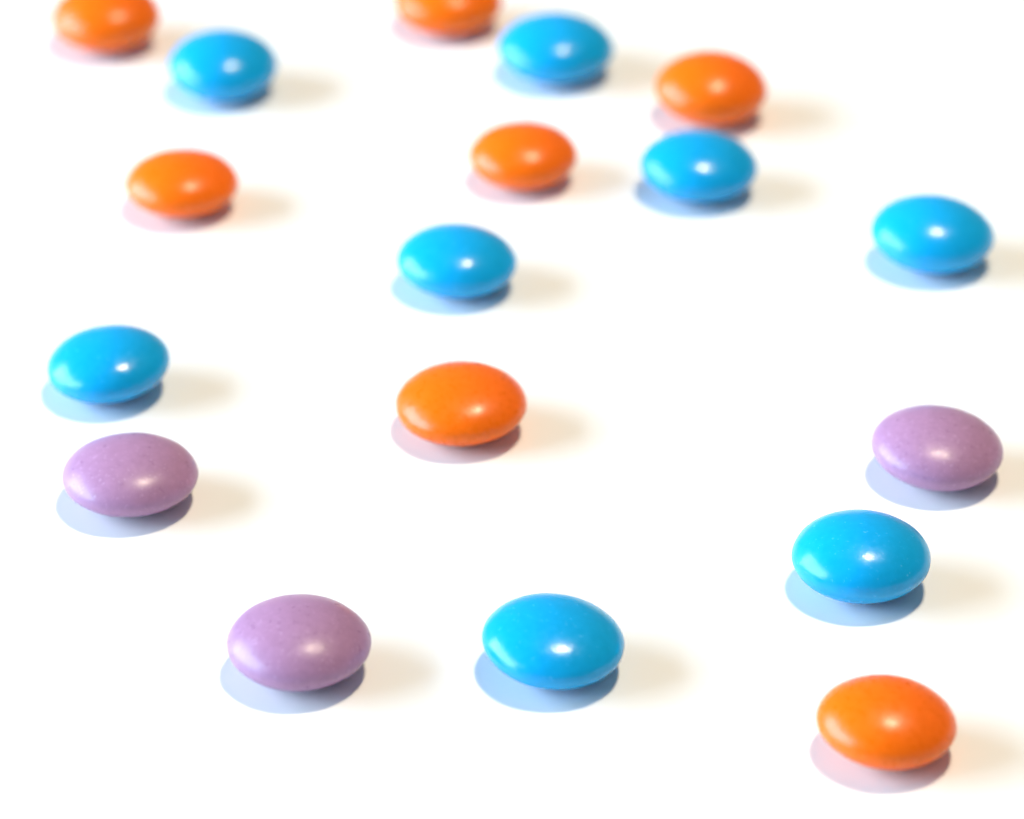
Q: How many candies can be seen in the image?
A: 18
